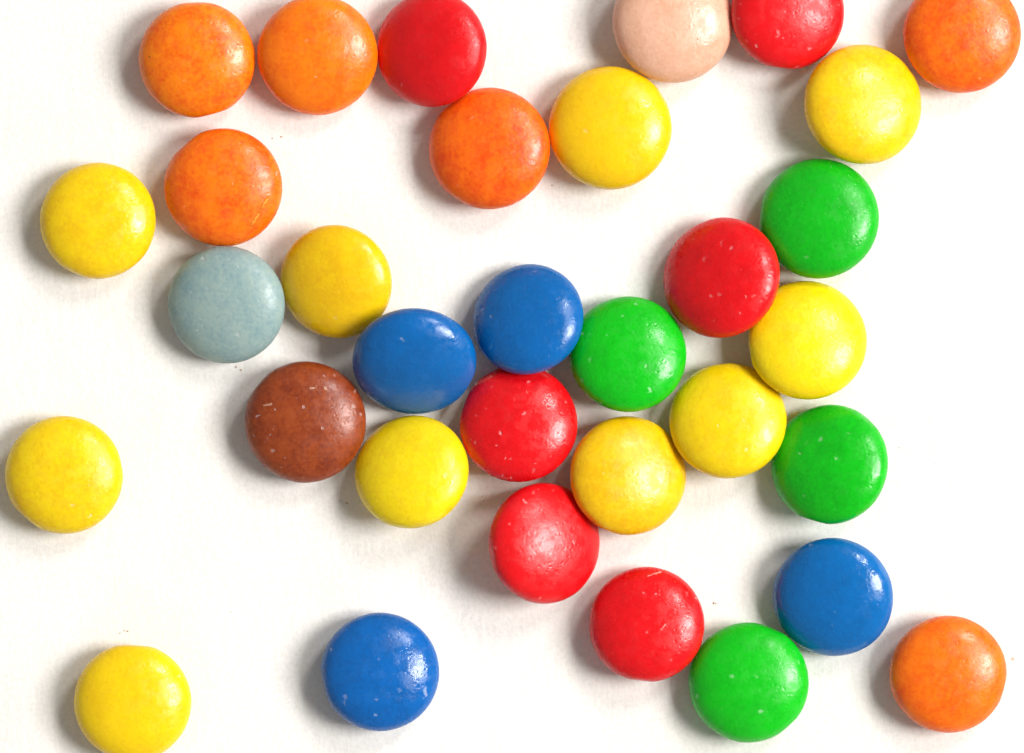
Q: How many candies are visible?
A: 33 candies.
